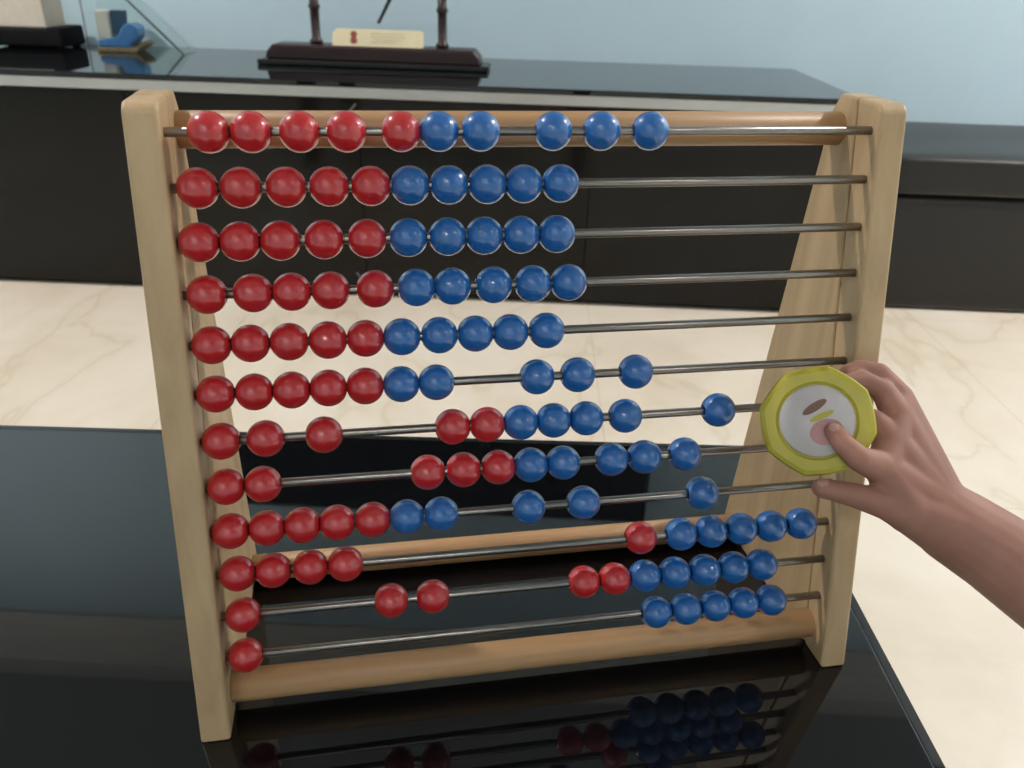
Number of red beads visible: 56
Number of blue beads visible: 60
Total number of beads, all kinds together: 116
